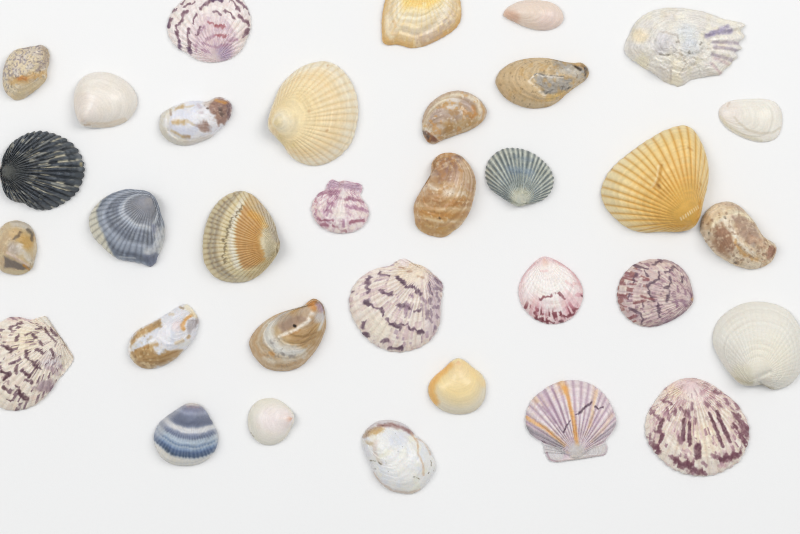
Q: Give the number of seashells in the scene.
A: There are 33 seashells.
